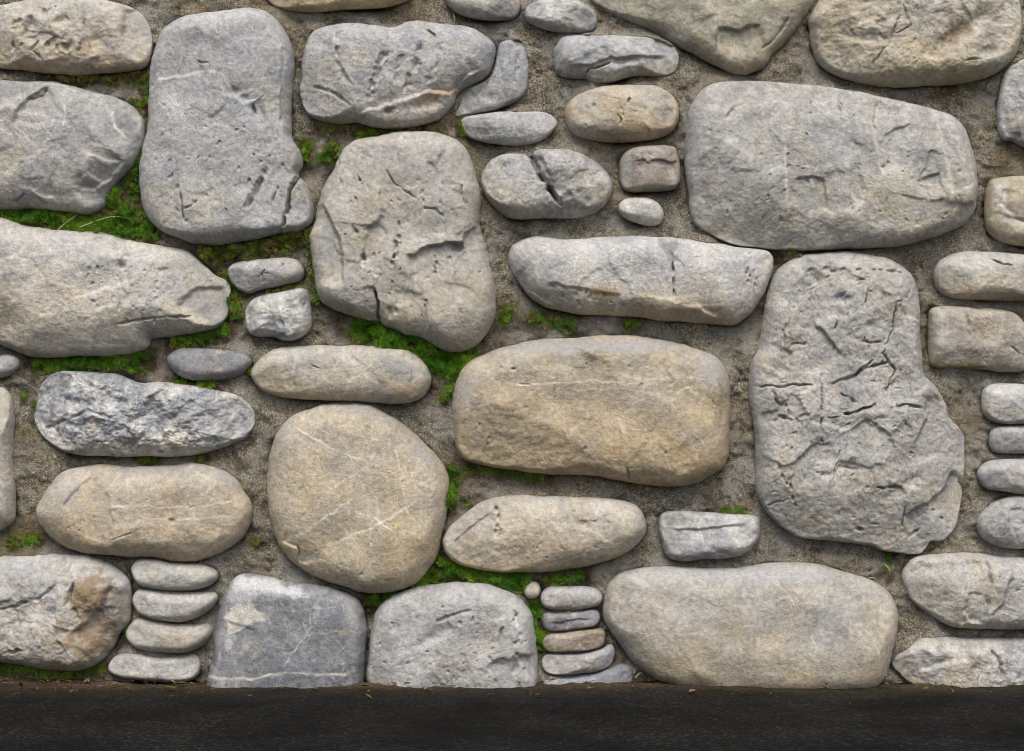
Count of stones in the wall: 57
